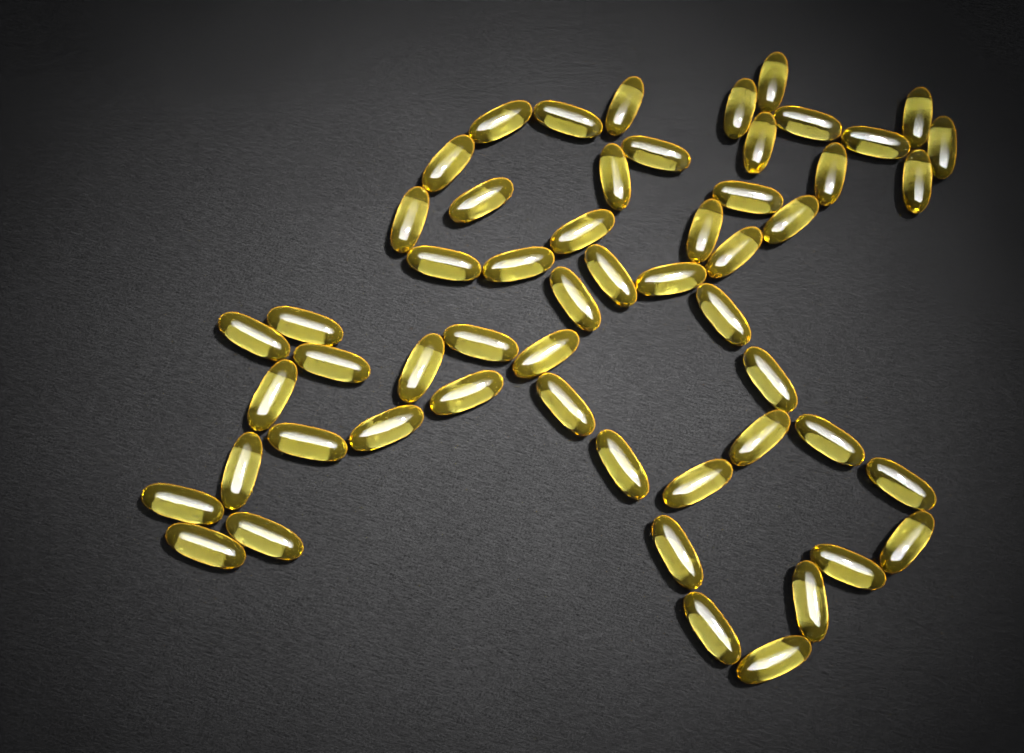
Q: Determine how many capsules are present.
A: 55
